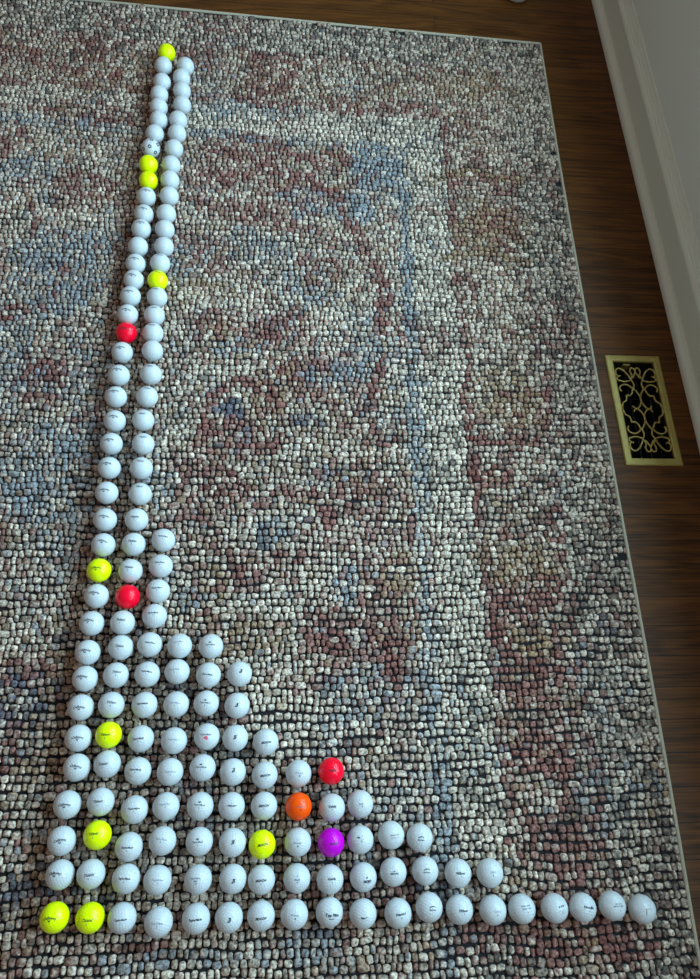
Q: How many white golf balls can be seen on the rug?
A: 138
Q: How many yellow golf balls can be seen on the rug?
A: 10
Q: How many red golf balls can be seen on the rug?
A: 3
